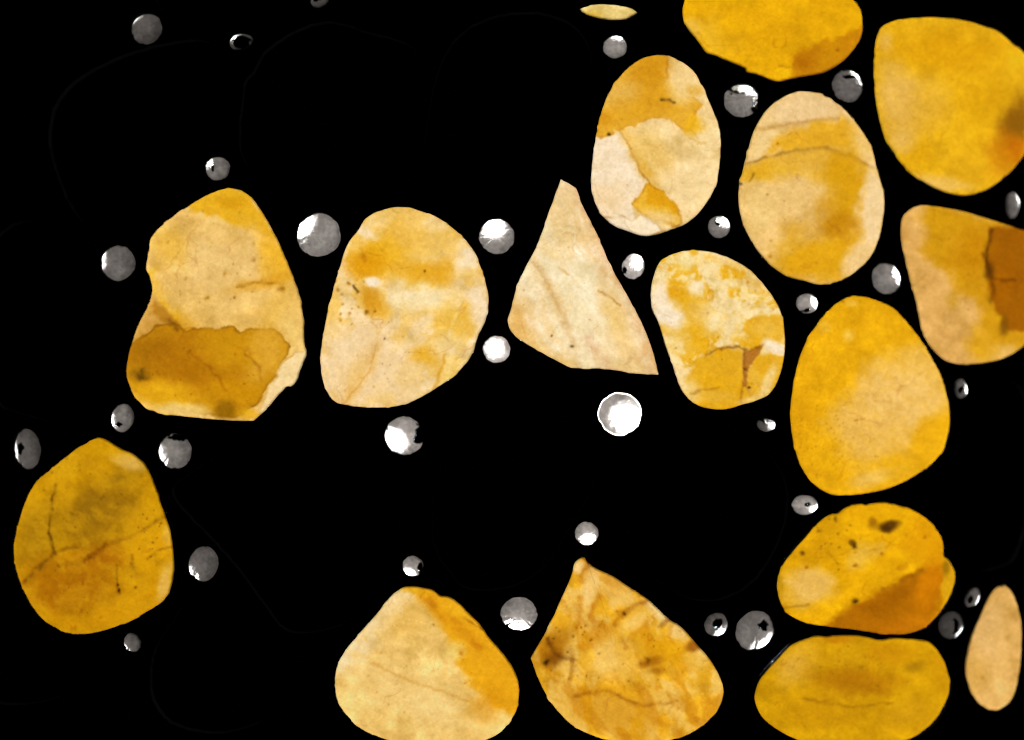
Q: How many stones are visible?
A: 17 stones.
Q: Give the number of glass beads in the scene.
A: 33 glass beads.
